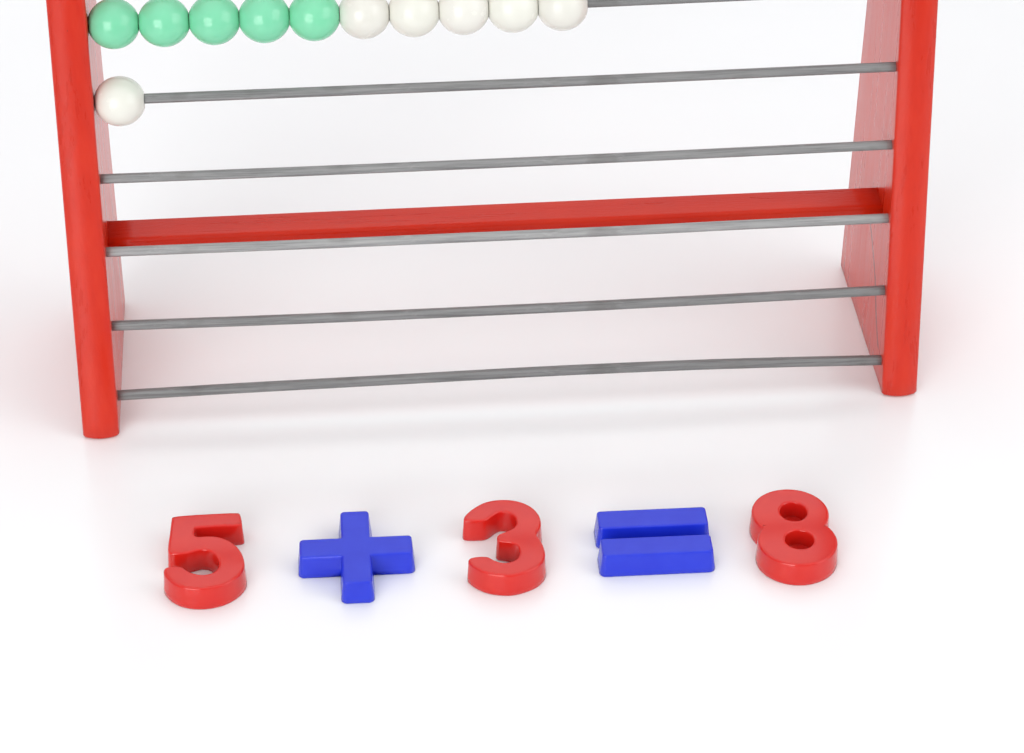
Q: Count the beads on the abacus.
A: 11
